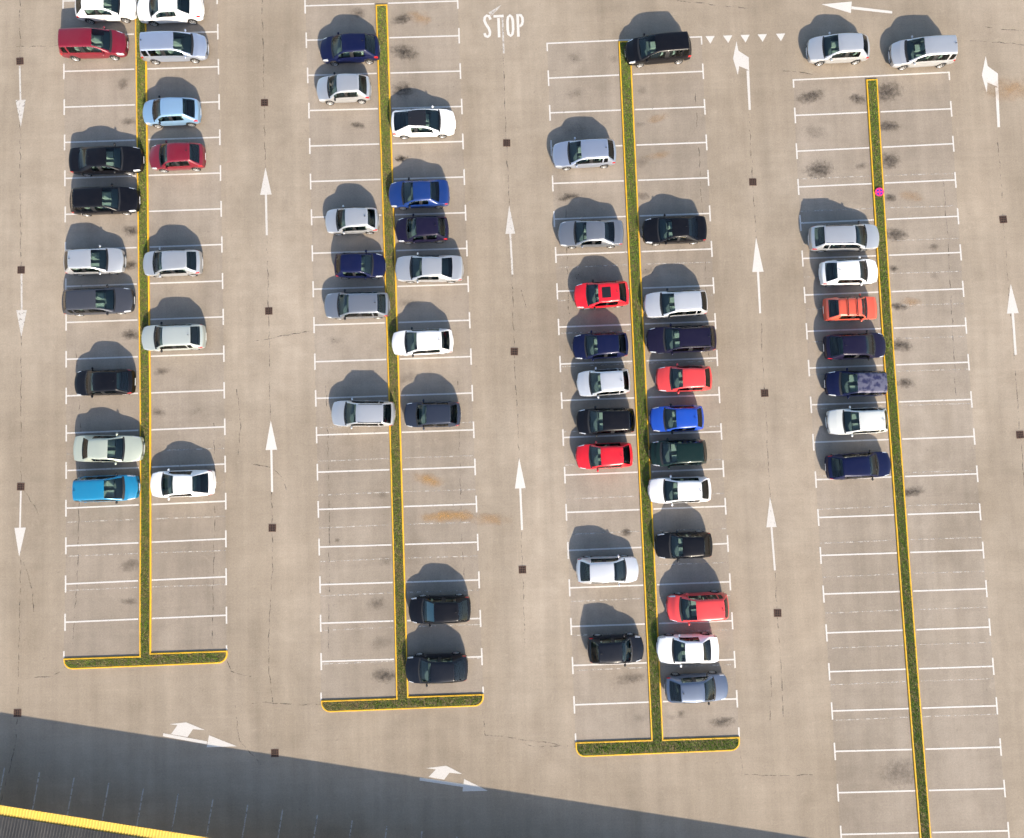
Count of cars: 60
